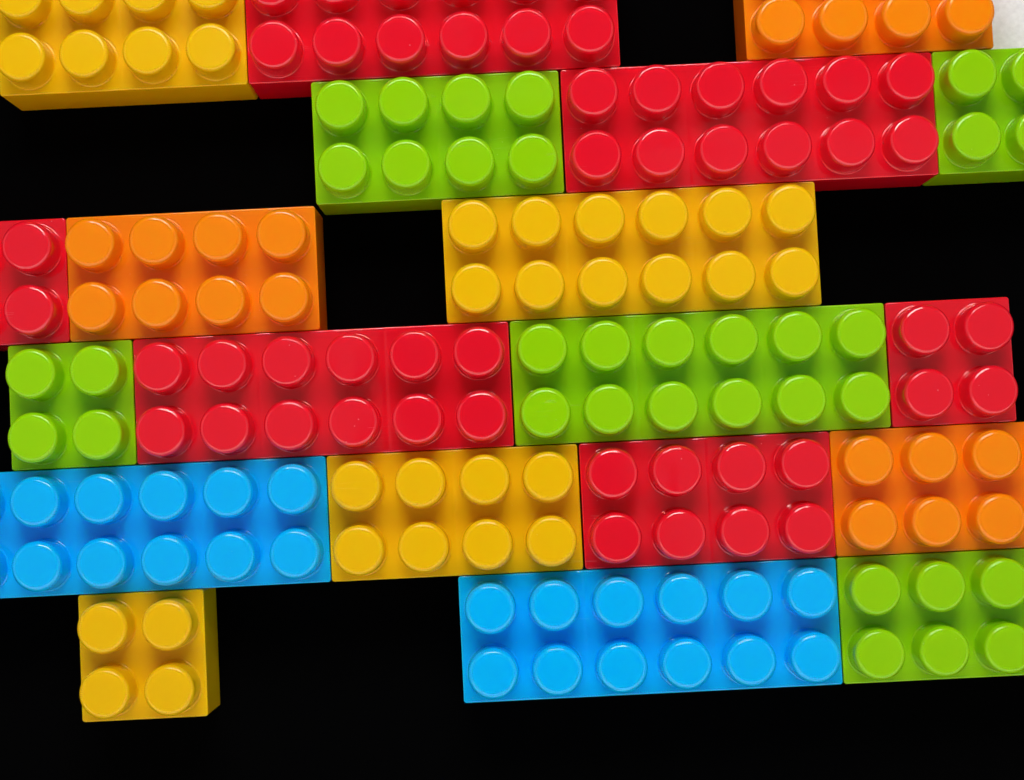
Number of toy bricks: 20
